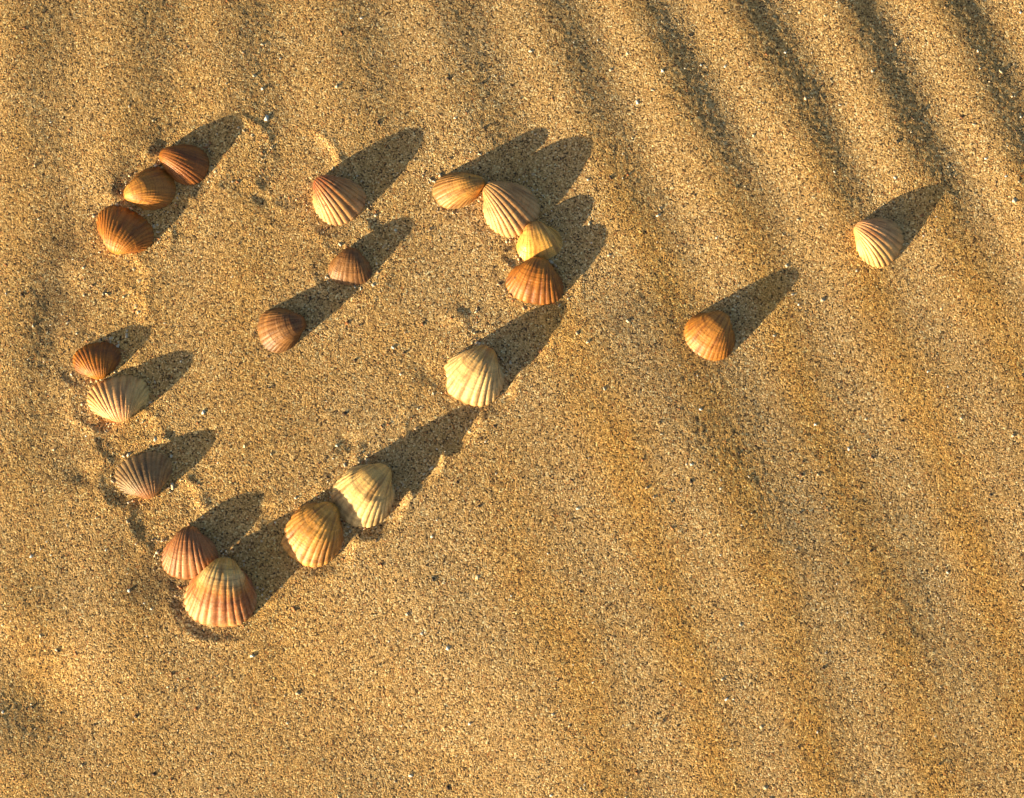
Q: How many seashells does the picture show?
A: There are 20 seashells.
